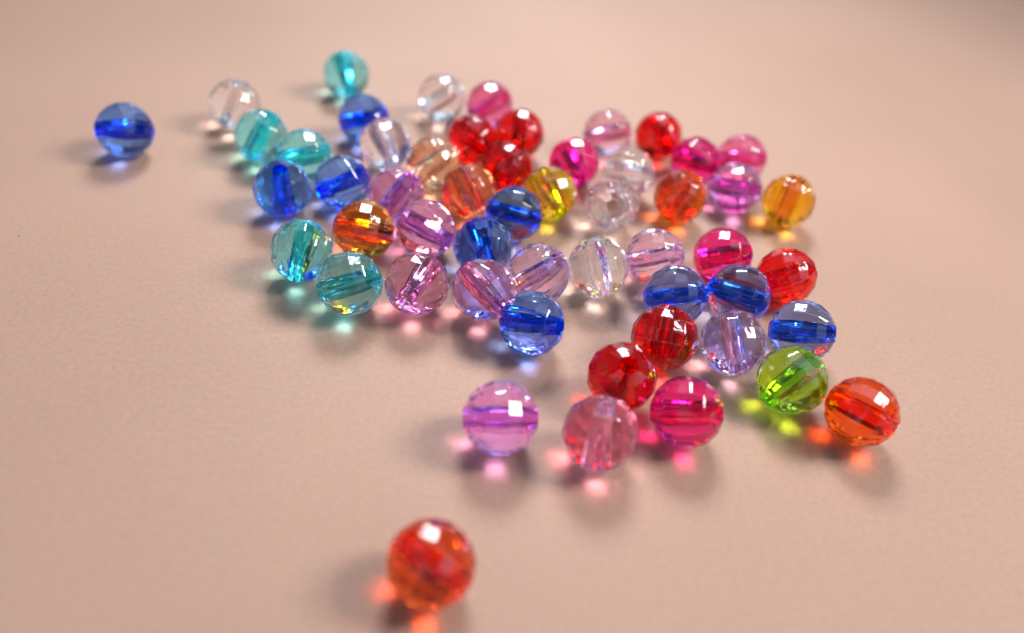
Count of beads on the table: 54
